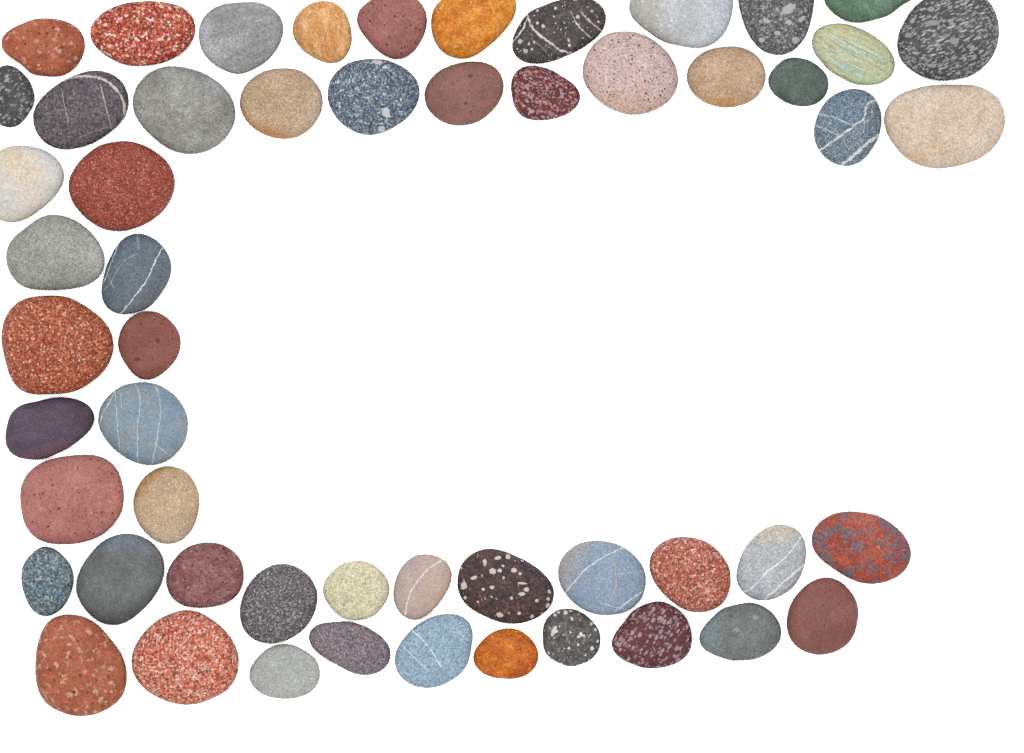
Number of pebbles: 55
